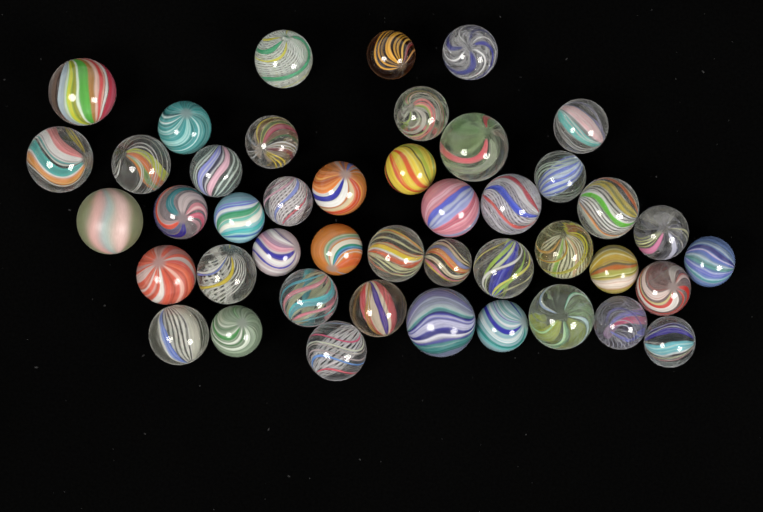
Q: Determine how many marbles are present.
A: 44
